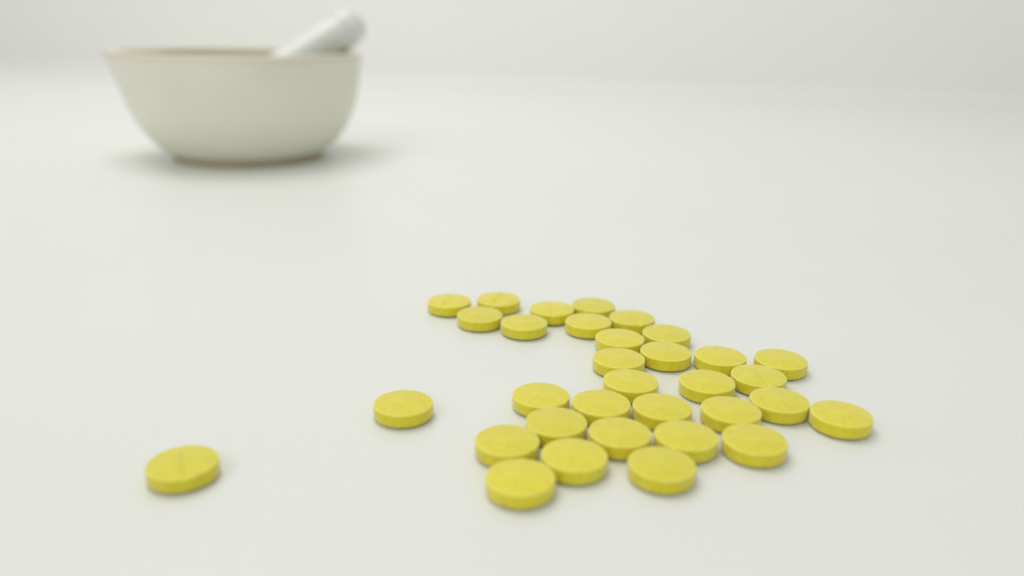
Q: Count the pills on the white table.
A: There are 33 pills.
